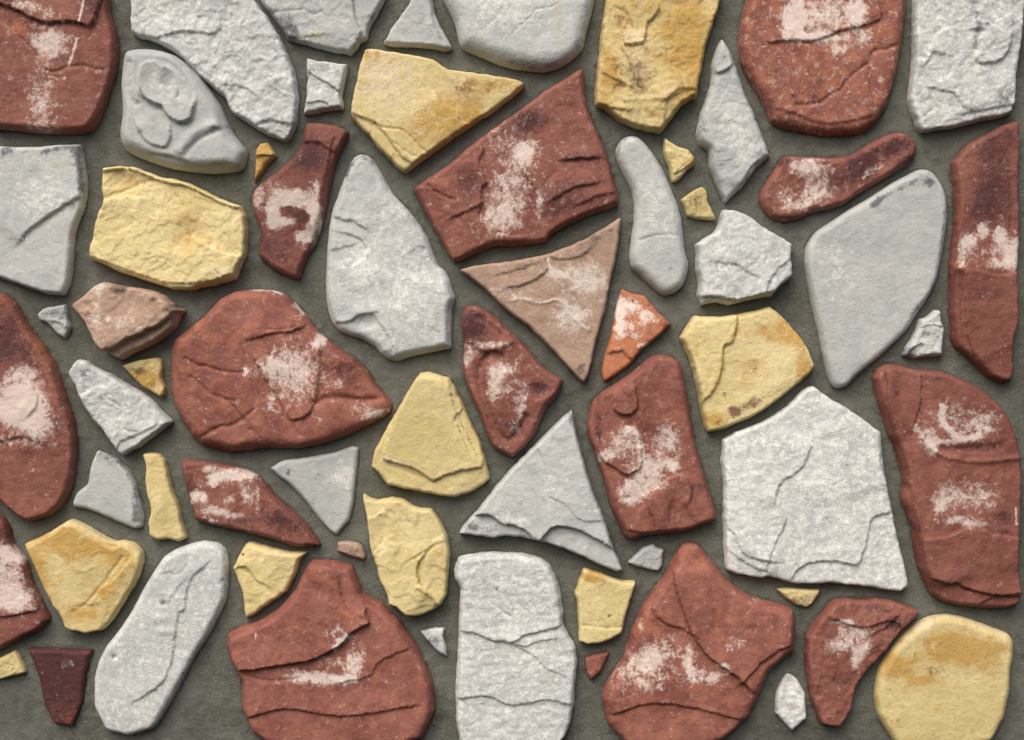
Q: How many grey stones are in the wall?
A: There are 25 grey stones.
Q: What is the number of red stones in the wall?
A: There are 19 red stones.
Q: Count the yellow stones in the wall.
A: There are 17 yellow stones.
